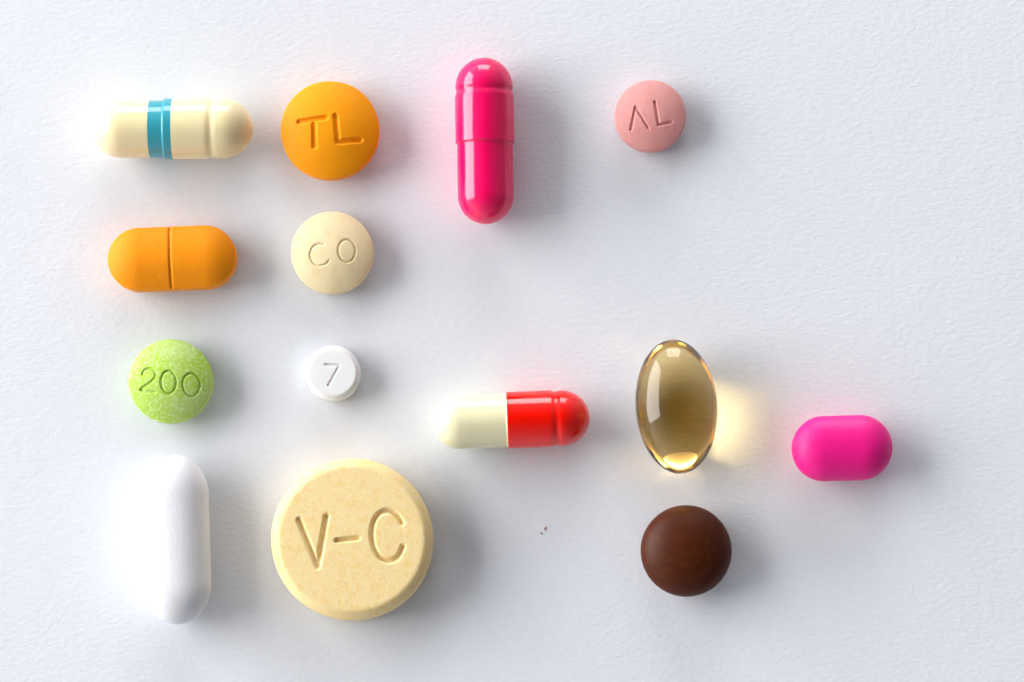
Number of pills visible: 14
